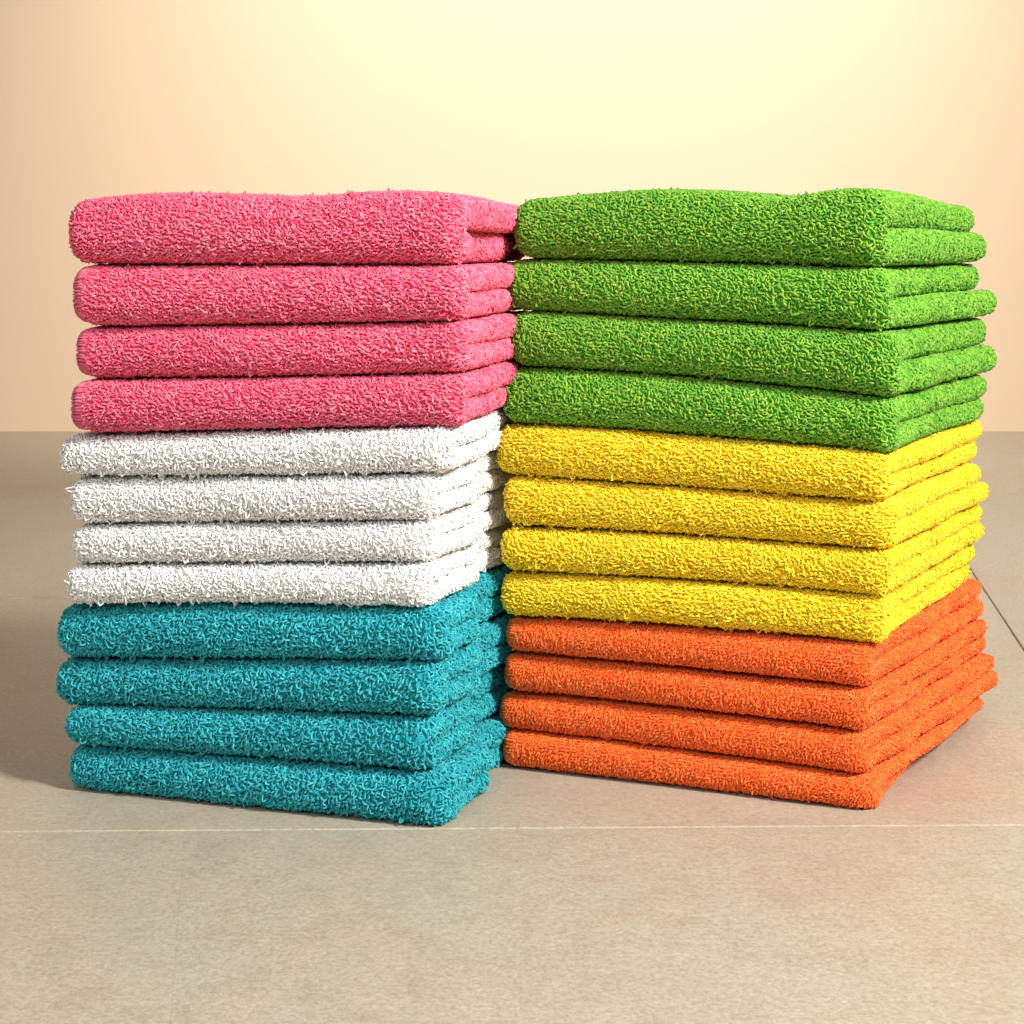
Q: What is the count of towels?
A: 24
